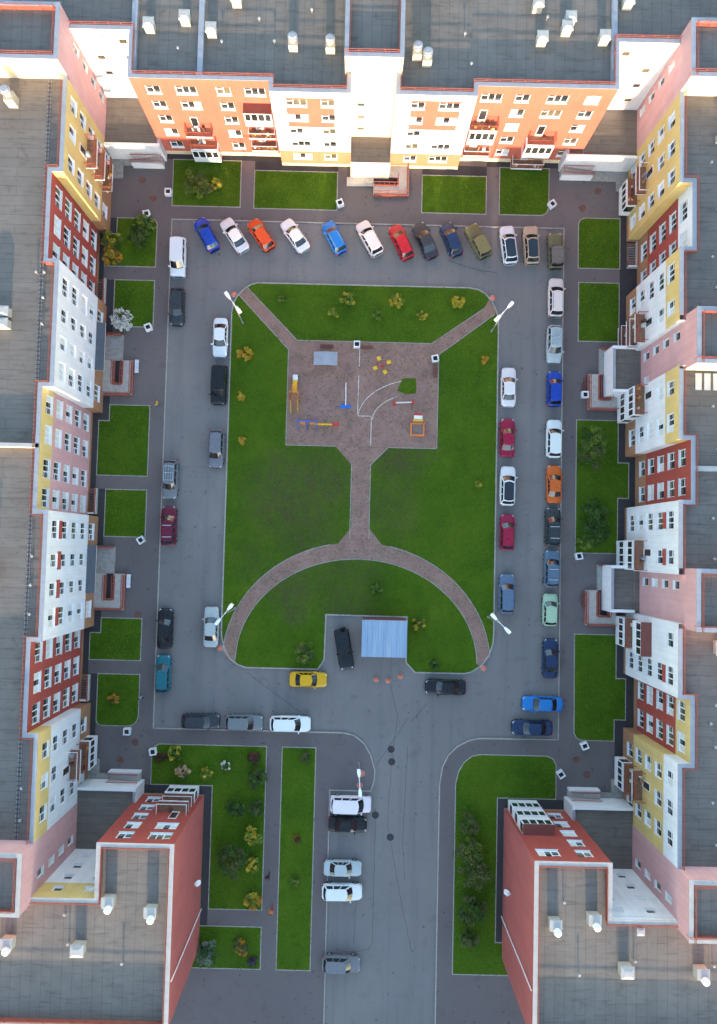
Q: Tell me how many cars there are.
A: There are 50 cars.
